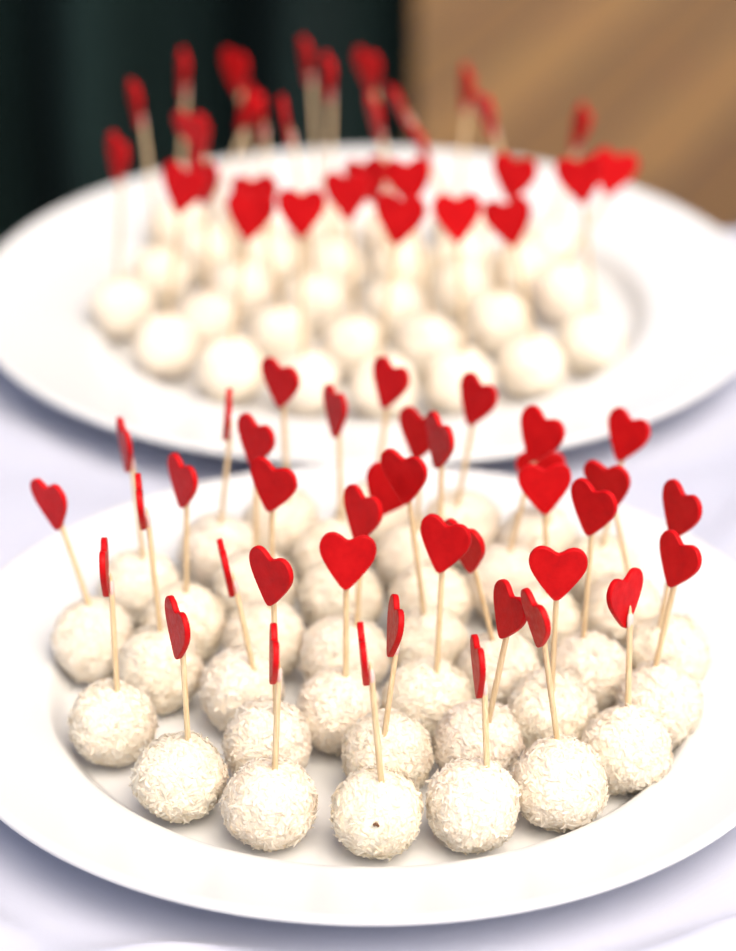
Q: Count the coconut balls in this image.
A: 70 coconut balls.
